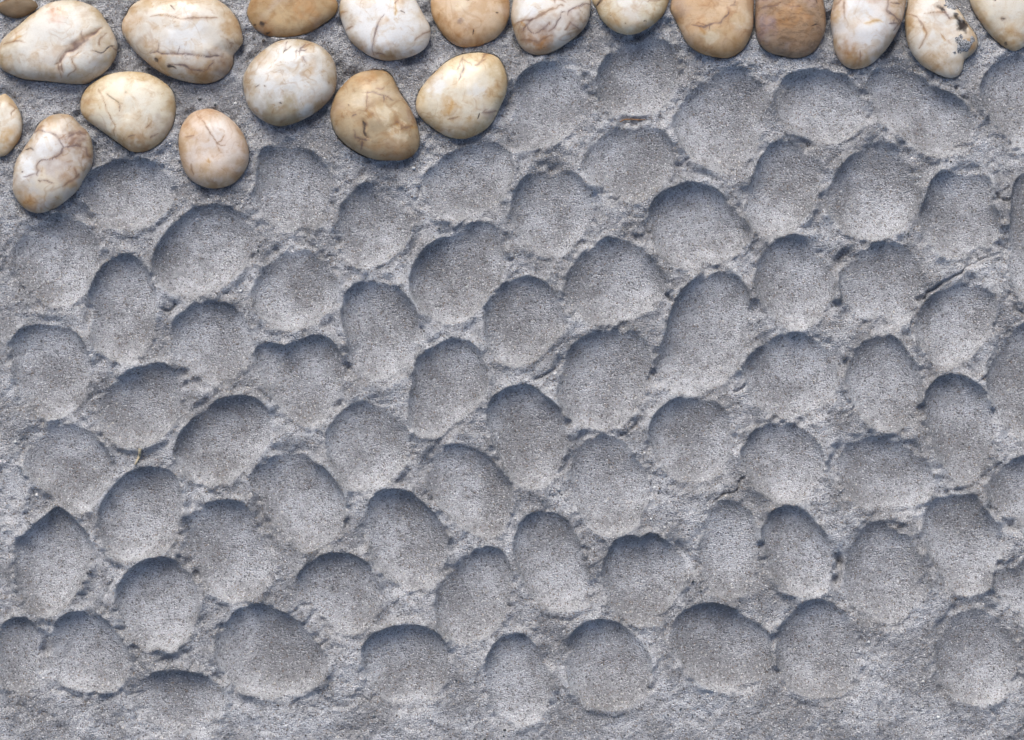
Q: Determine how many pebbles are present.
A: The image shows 20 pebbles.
